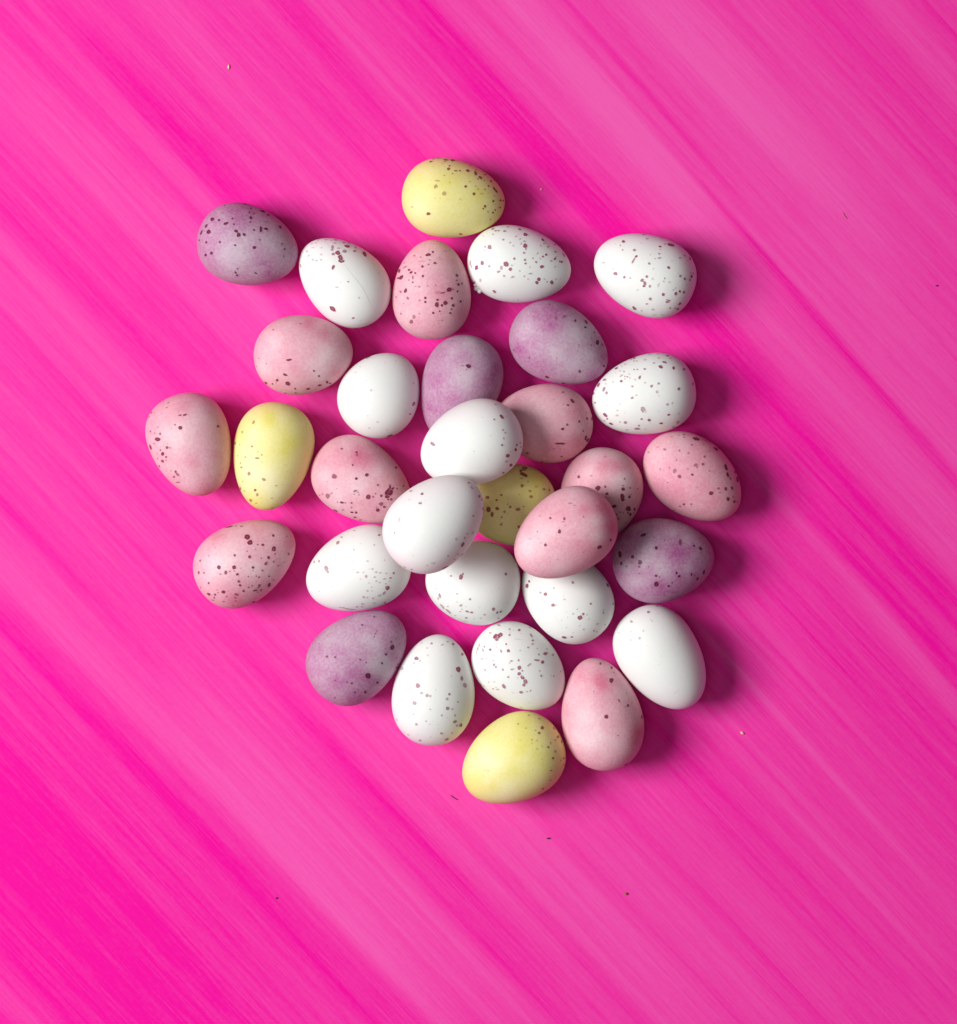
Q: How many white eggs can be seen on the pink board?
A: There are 13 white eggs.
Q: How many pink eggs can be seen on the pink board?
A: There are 10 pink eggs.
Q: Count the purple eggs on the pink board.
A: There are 5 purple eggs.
